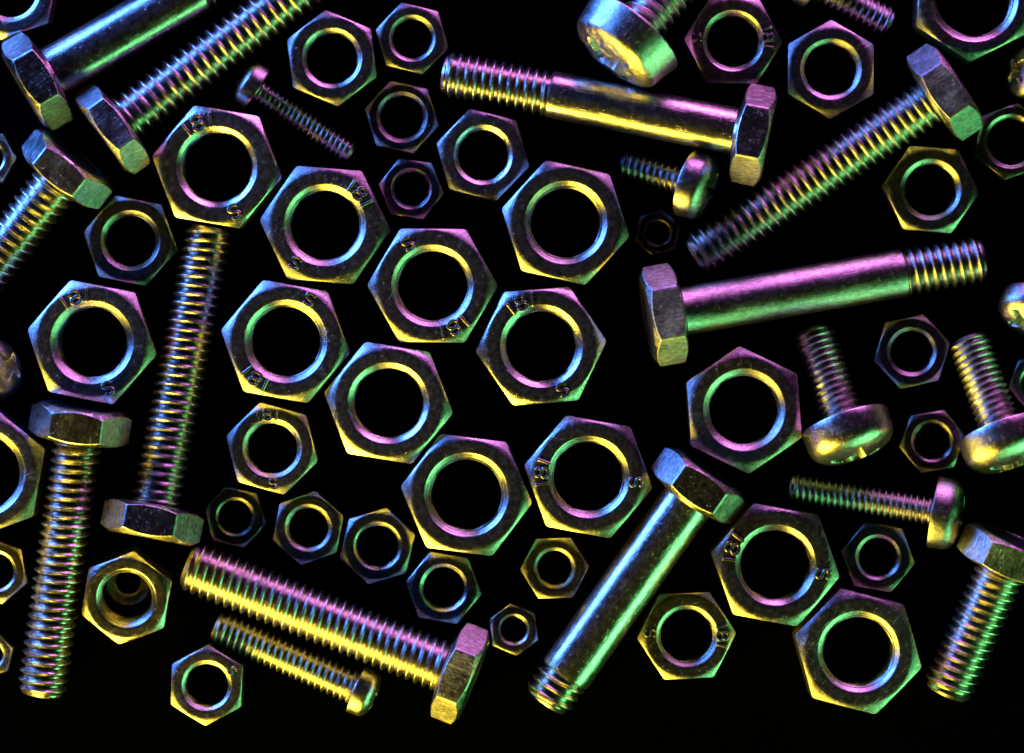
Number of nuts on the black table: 44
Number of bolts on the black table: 11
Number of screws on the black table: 11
